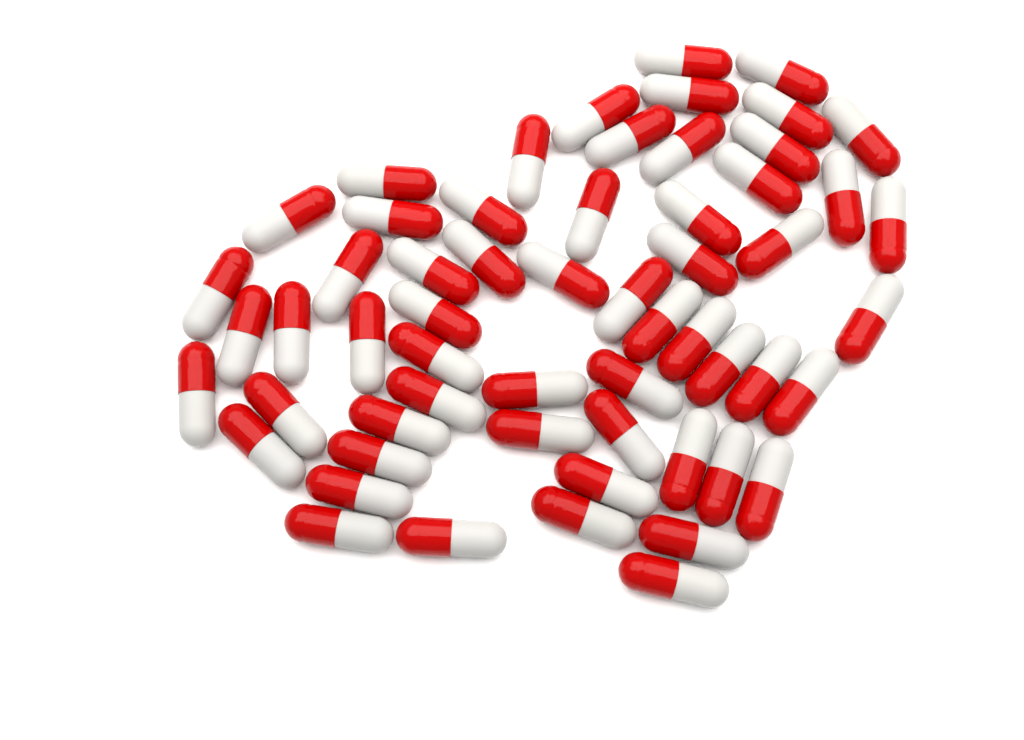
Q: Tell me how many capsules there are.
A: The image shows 58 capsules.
